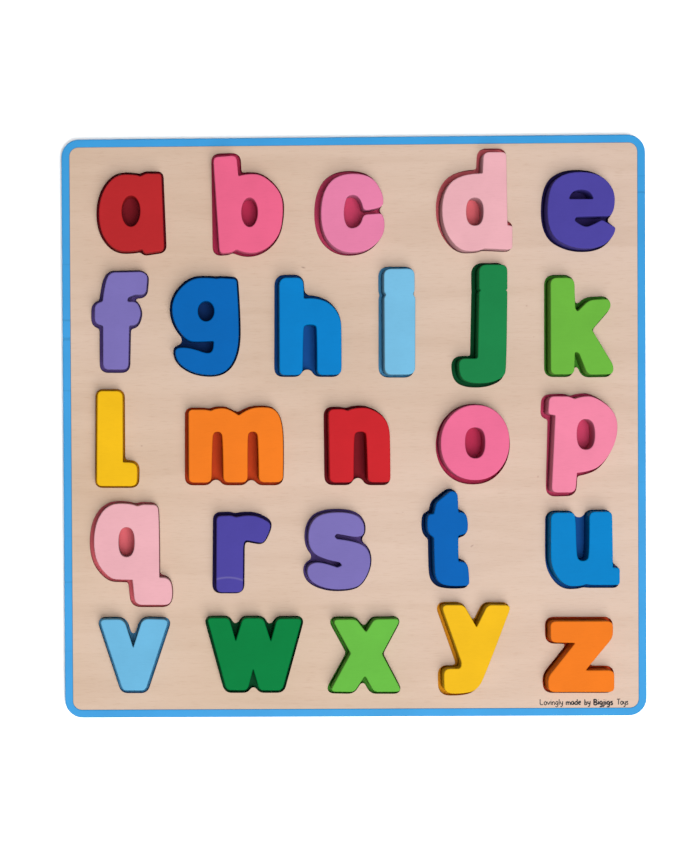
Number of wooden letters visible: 26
